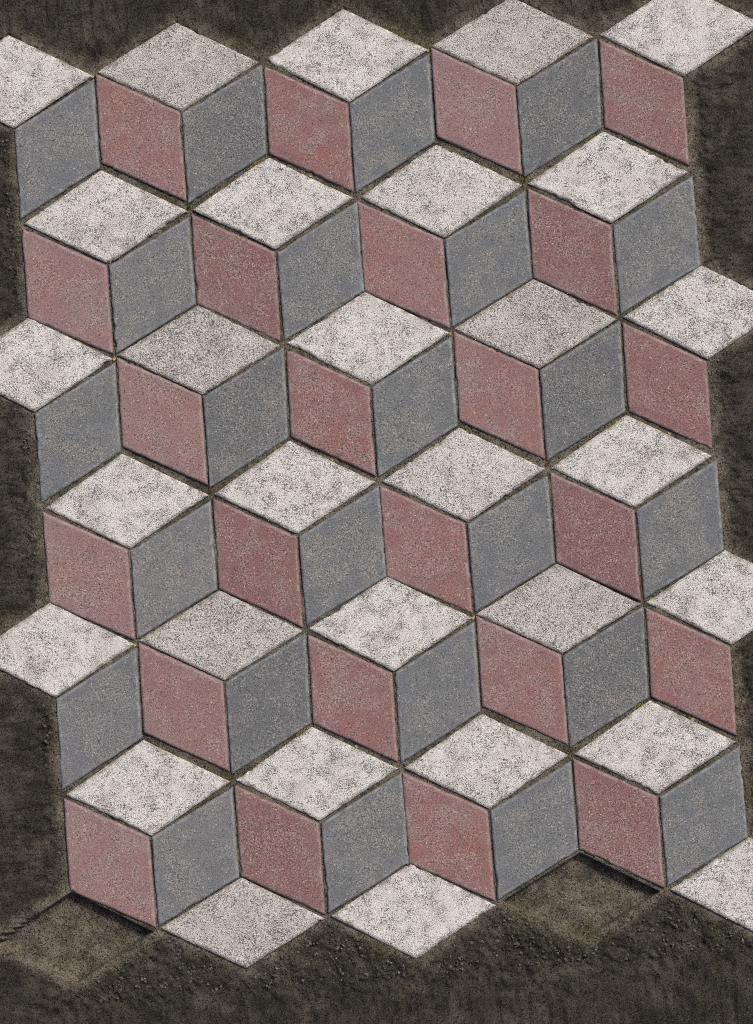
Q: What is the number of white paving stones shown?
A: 30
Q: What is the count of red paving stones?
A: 24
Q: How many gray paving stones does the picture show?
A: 24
